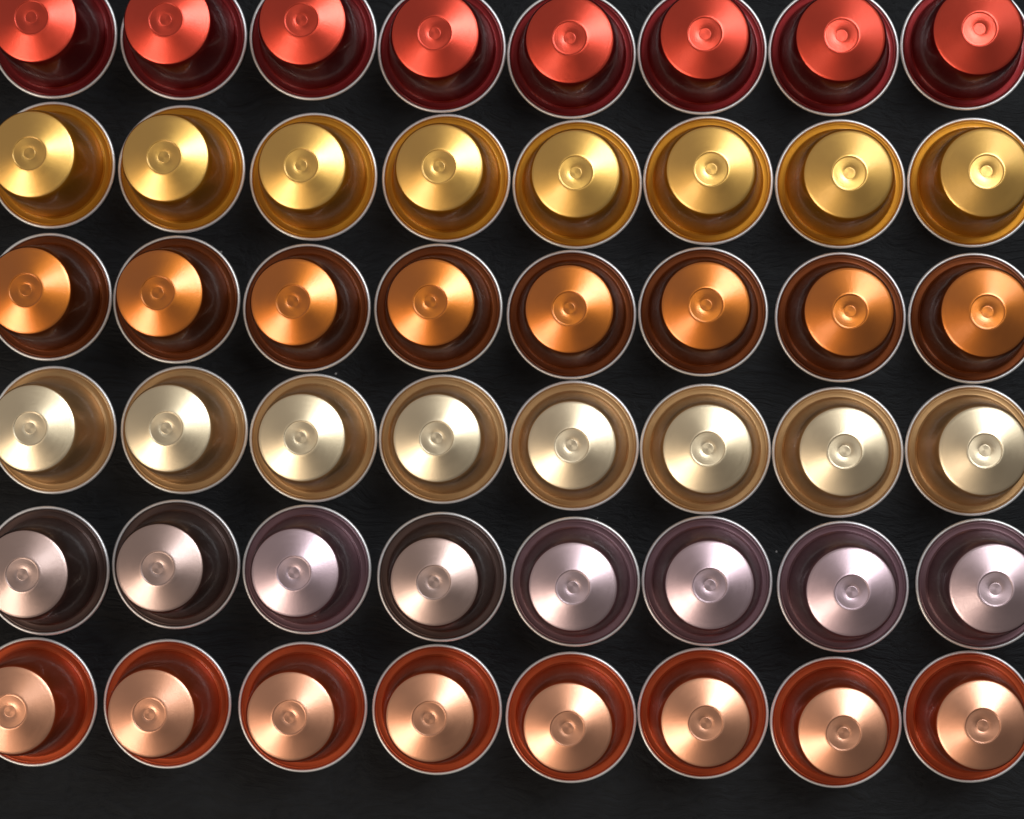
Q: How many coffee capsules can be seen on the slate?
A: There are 48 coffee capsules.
